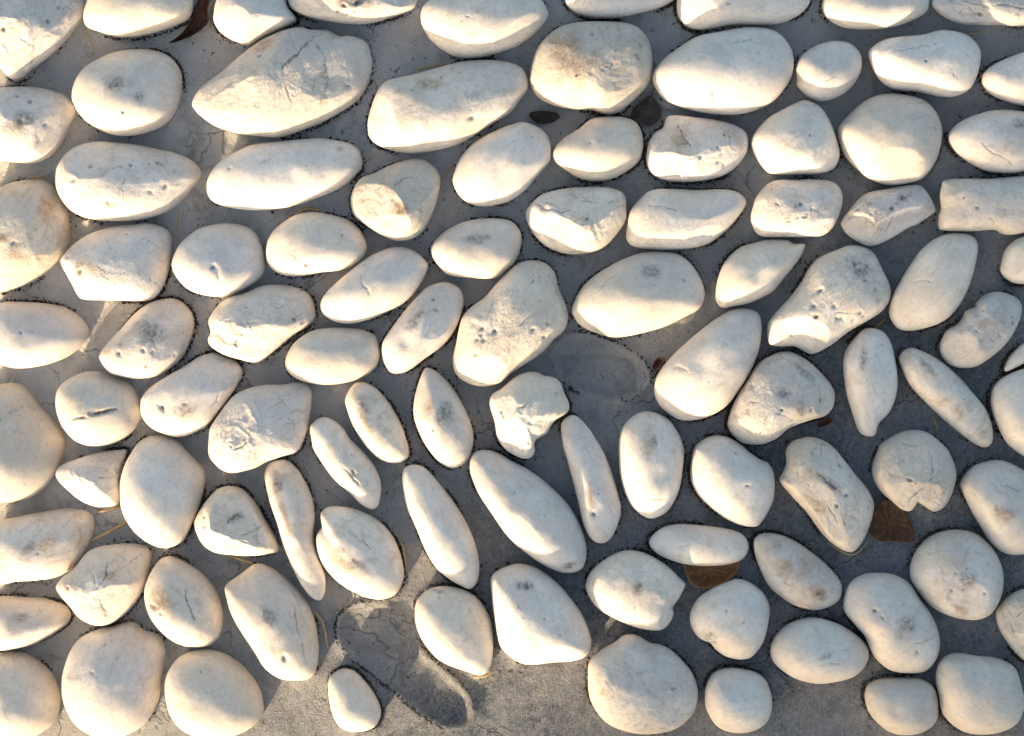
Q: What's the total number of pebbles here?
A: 100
